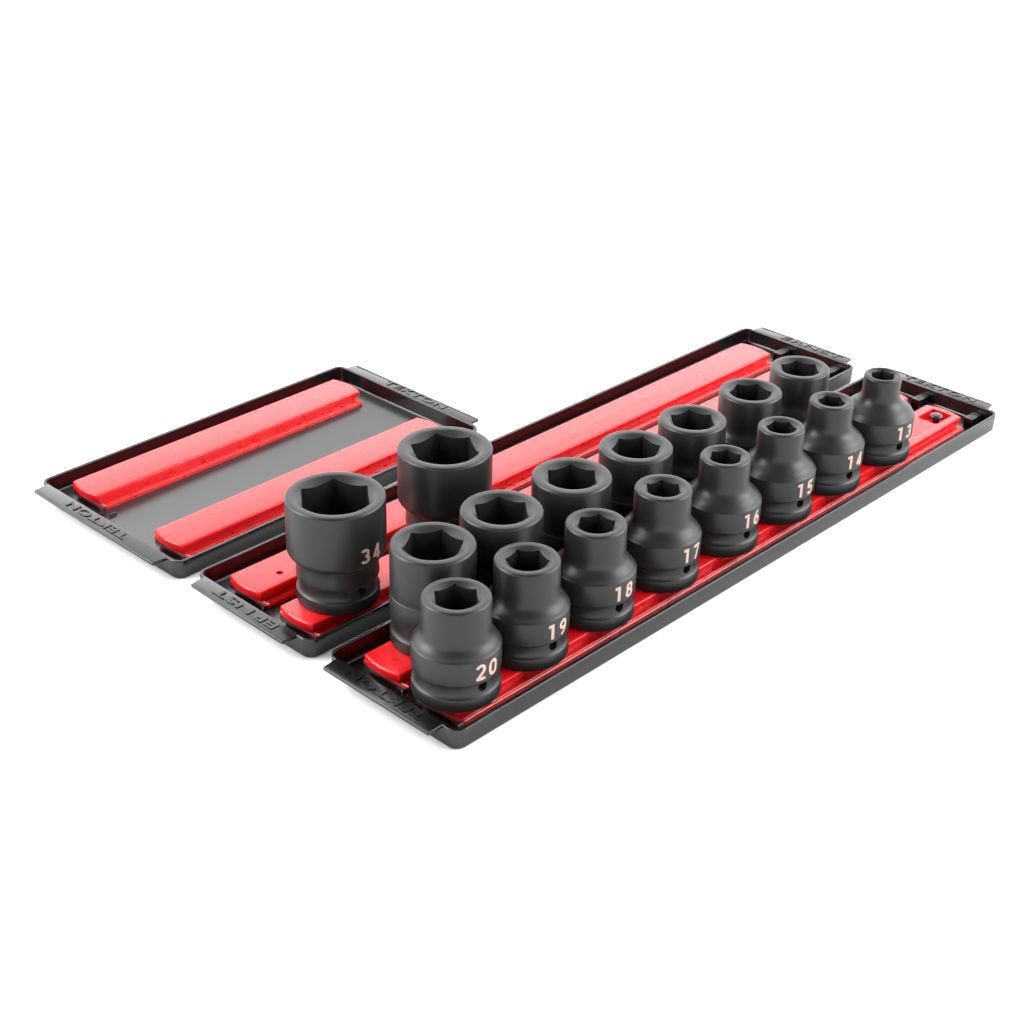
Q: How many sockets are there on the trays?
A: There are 17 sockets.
